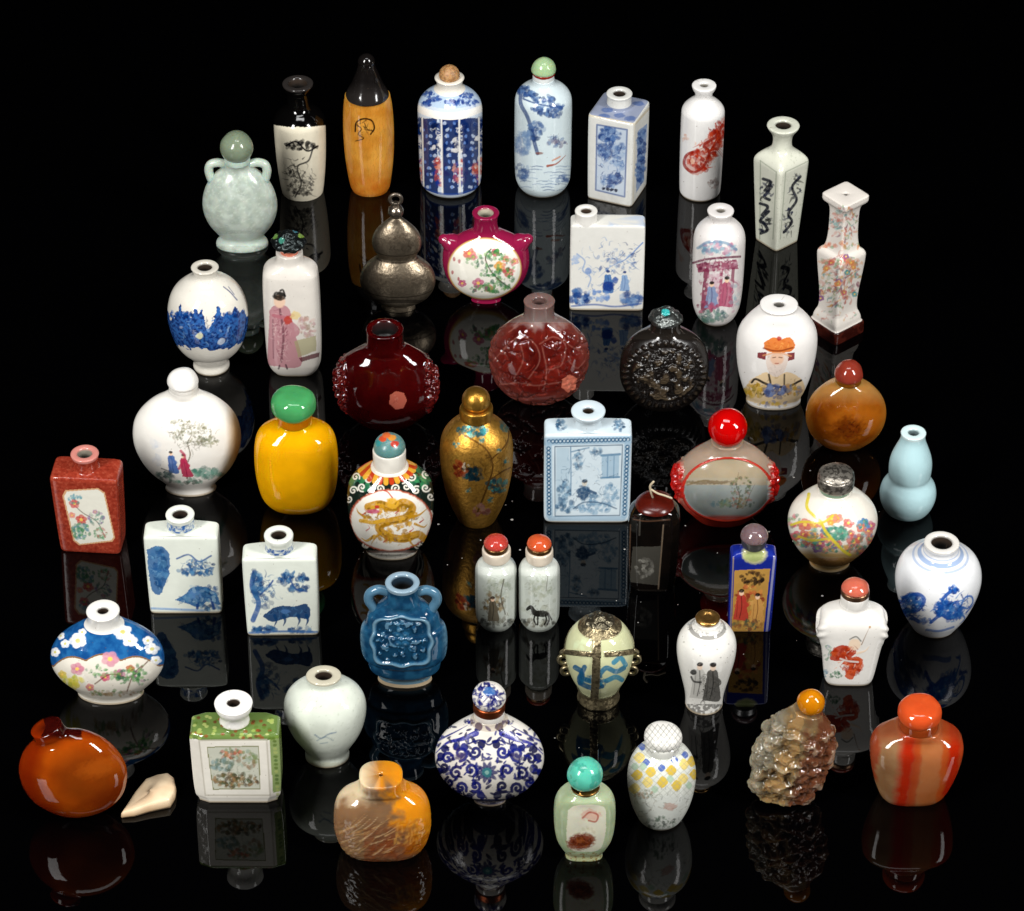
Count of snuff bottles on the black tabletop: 50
